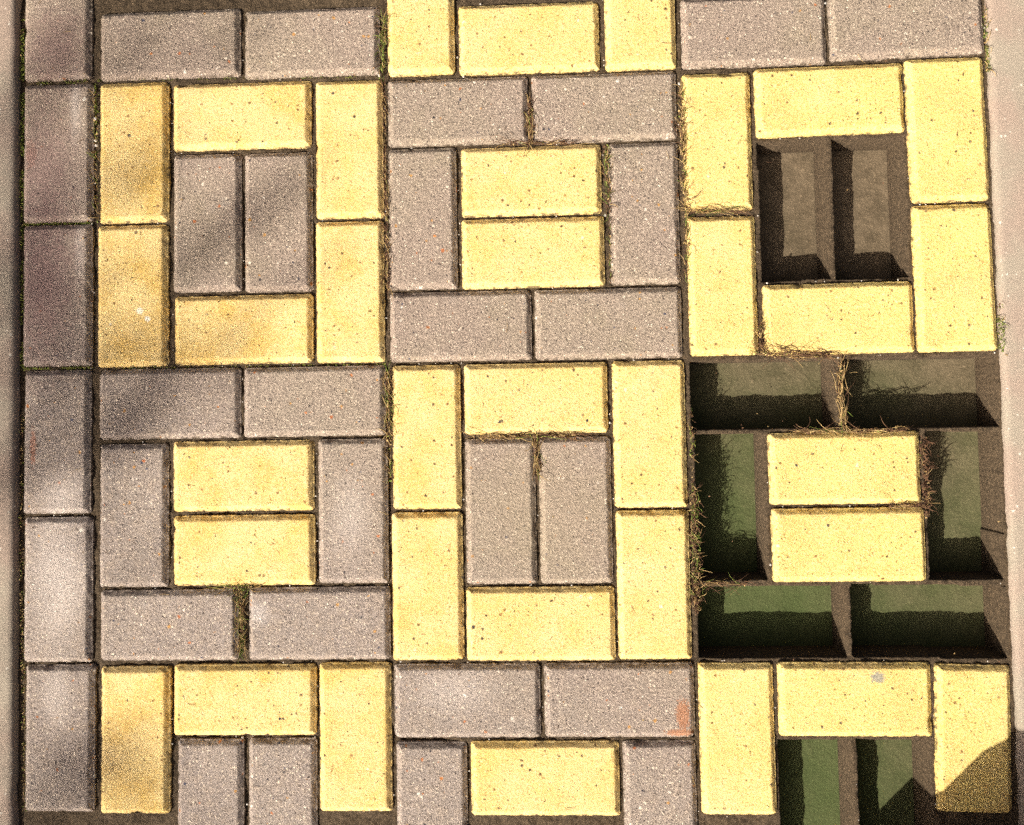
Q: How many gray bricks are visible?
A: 32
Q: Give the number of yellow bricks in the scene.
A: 34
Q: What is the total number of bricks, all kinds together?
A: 66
